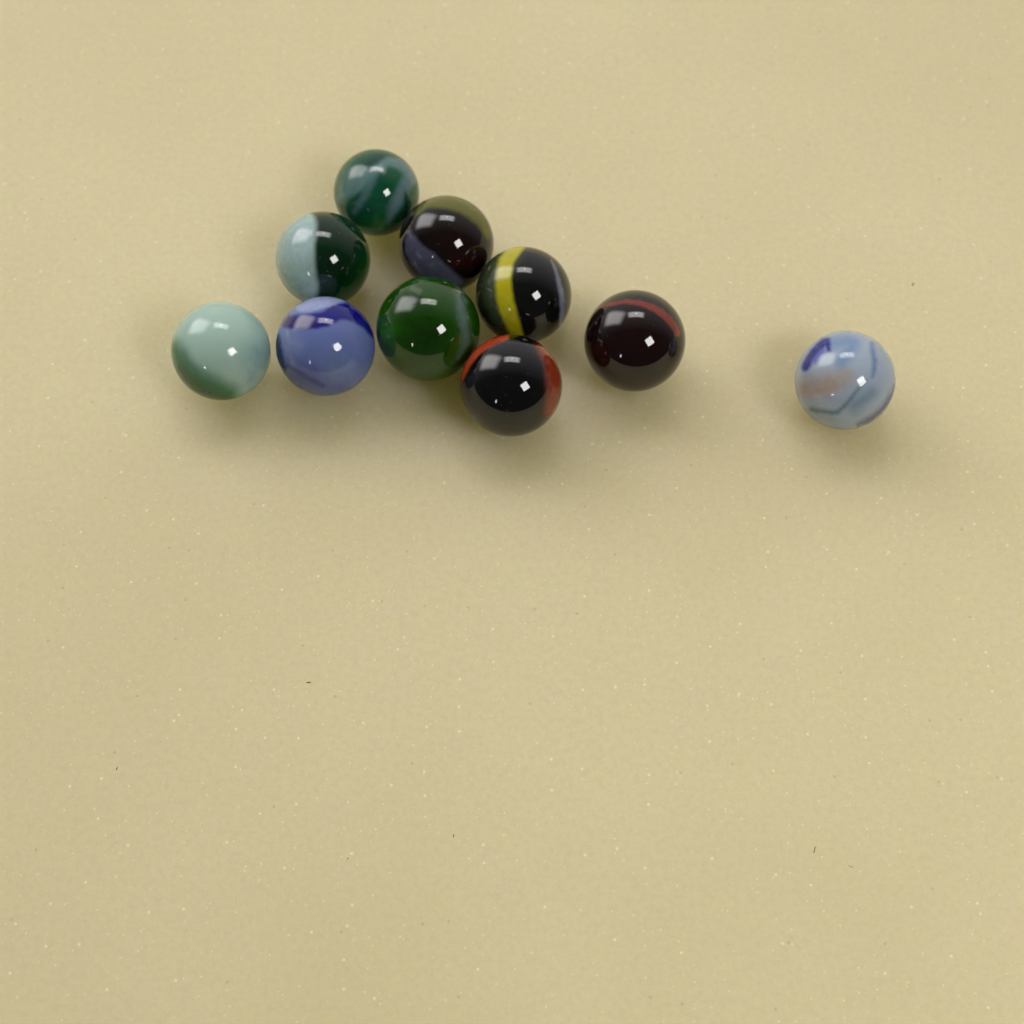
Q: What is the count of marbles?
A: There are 10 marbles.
